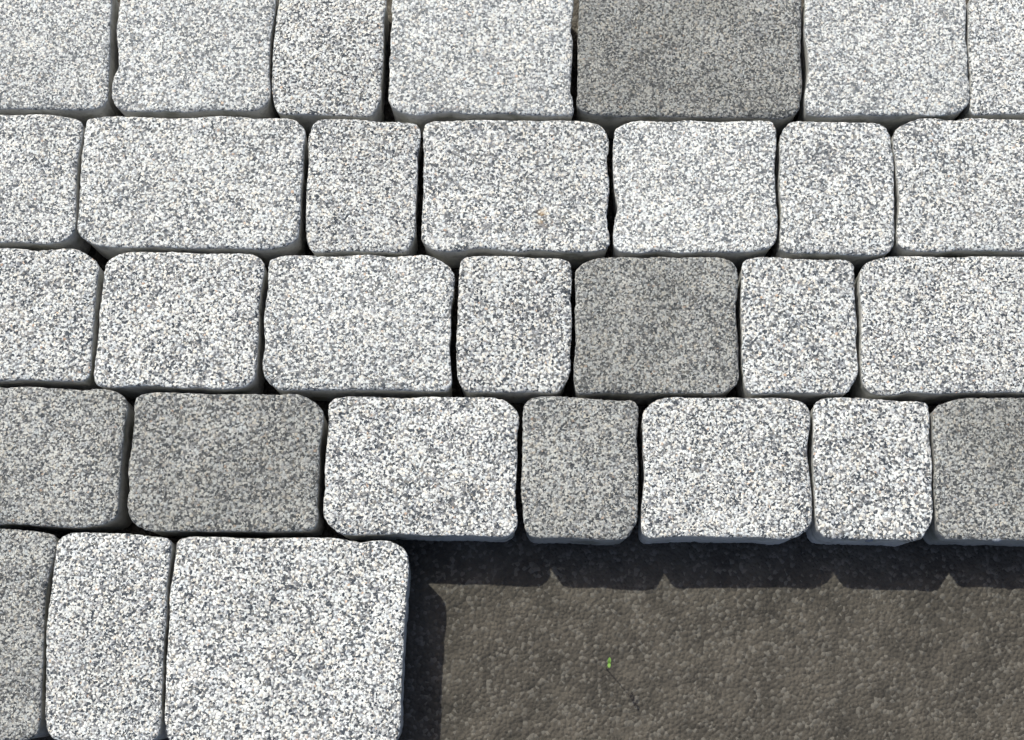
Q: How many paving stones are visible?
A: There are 31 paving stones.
